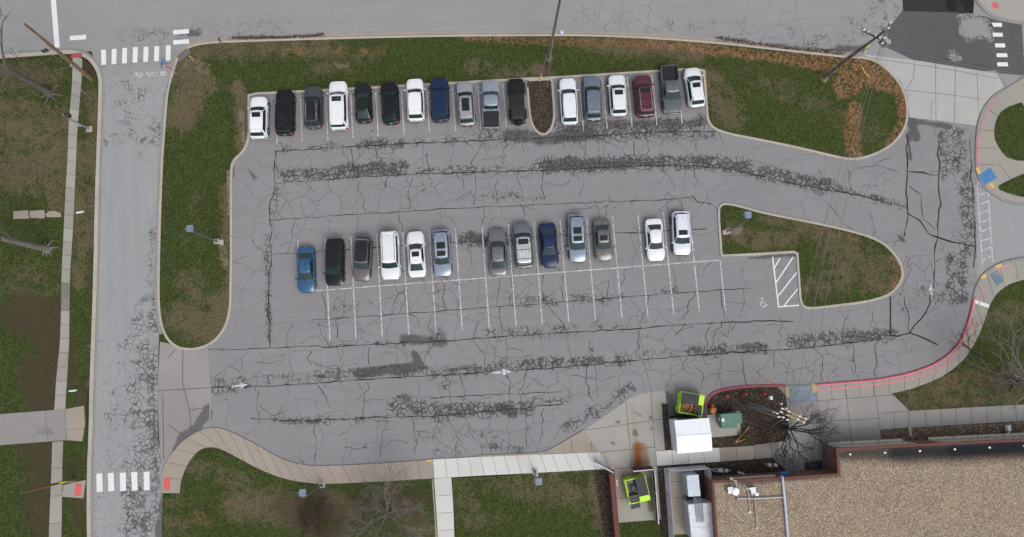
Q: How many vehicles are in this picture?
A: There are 30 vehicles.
